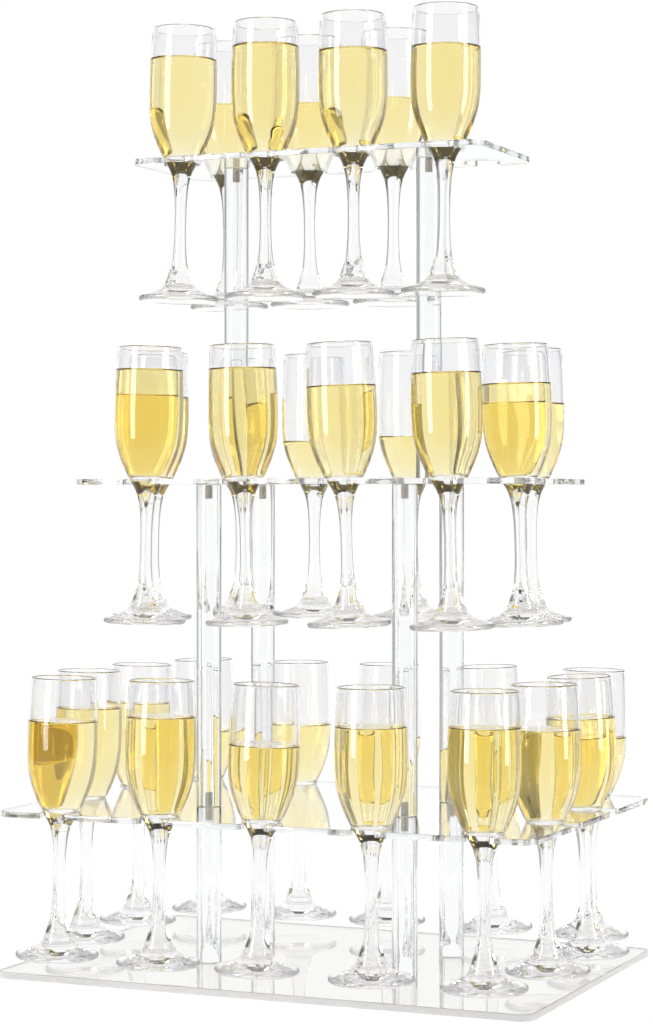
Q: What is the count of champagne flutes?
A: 31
